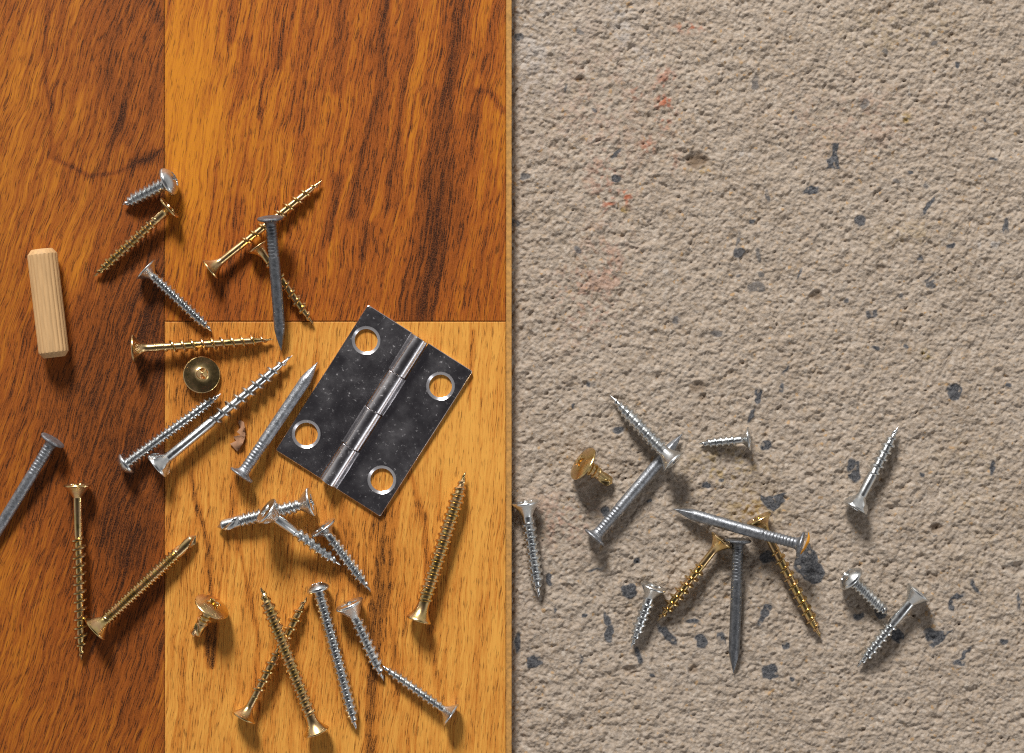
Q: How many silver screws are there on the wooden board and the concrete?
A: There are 17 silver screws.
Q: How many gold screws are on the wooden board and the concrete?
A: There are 14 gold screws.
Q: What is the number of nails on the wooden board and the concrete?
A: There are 6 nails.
